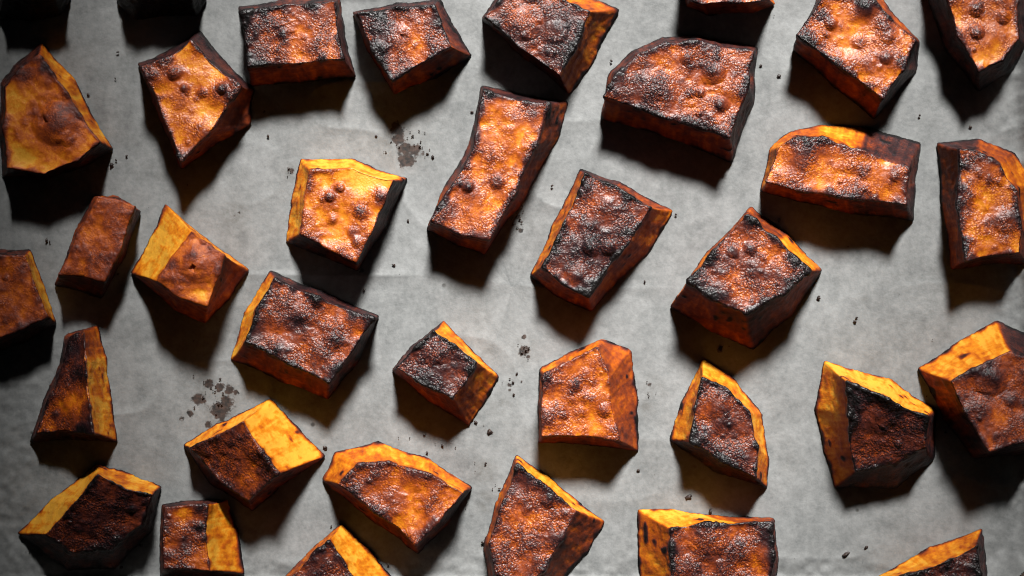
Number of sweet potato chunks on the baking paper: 35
